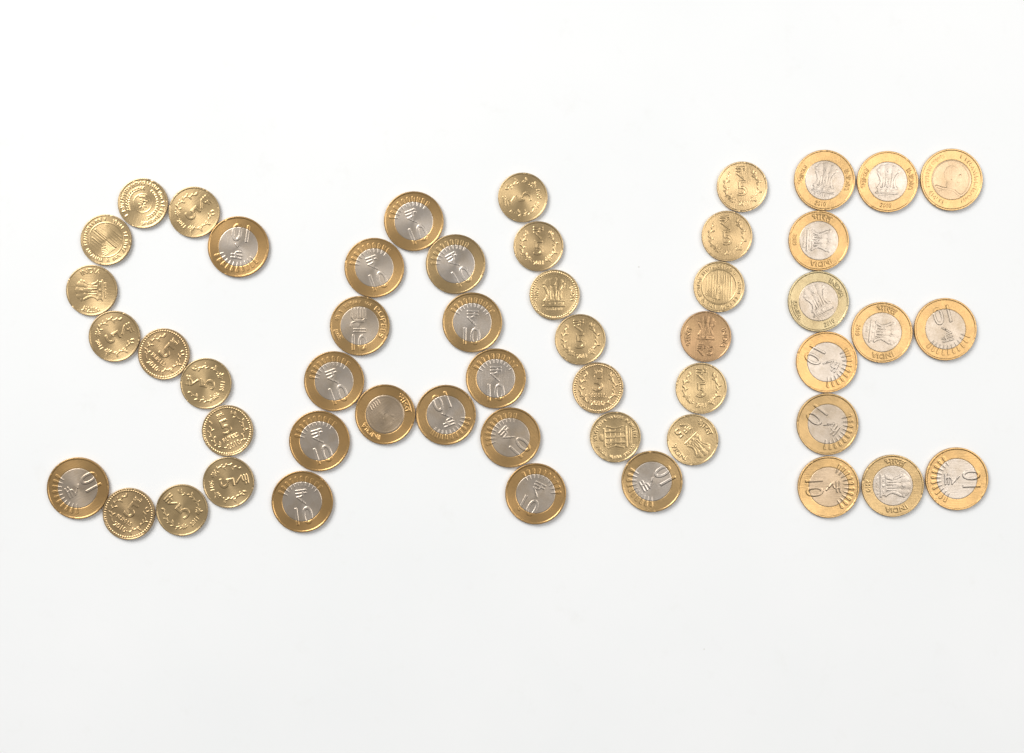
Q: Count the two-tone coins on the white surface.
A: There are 28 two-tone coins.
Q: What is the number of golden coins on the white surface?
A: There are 23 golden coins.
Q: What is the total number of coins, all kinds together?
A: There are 51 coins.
